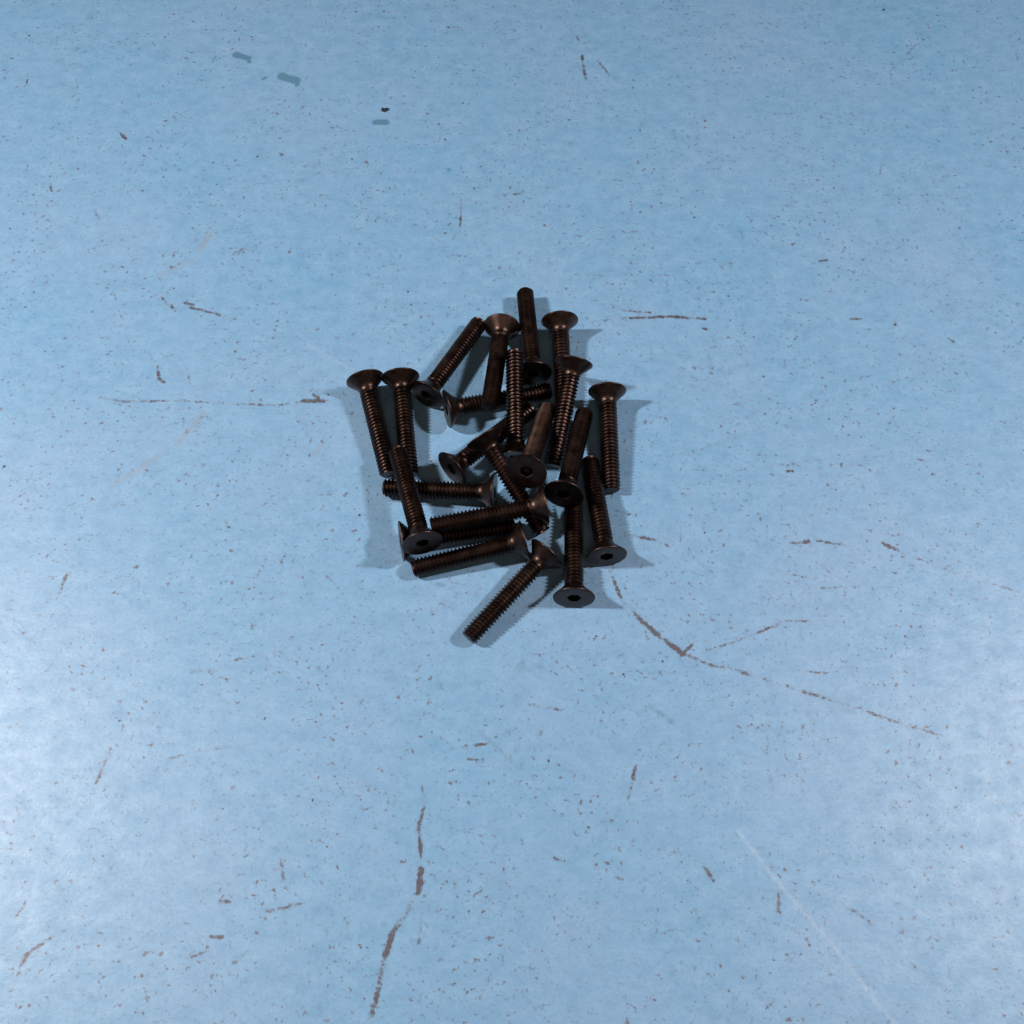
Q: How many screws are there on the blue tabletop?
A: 22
